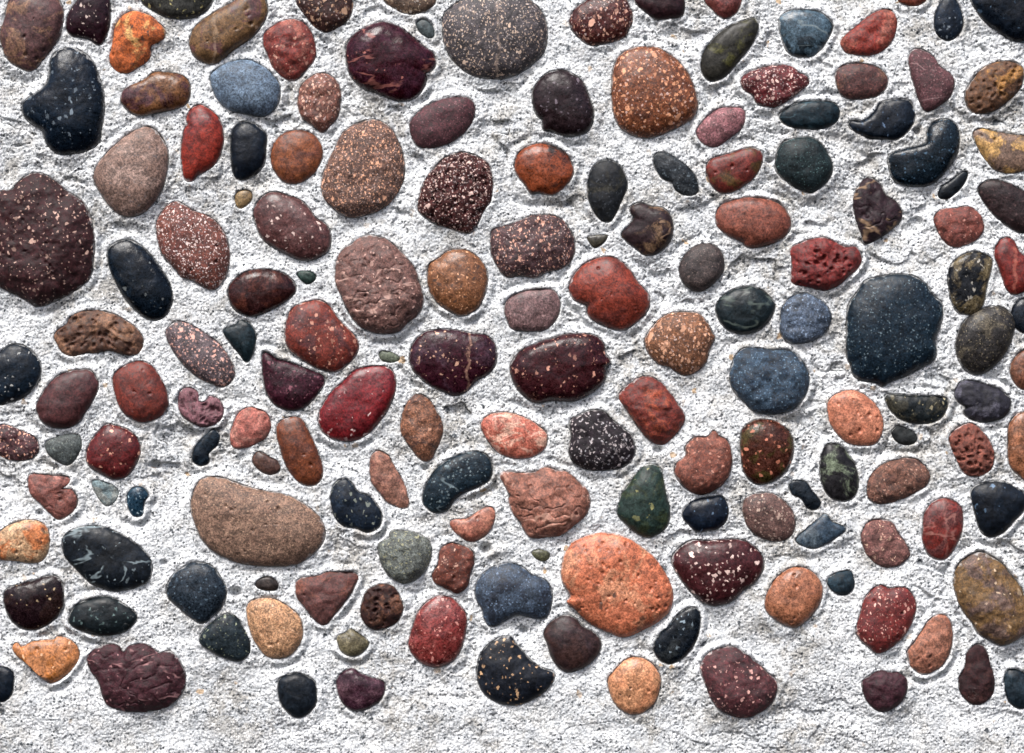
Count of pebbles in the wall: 165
